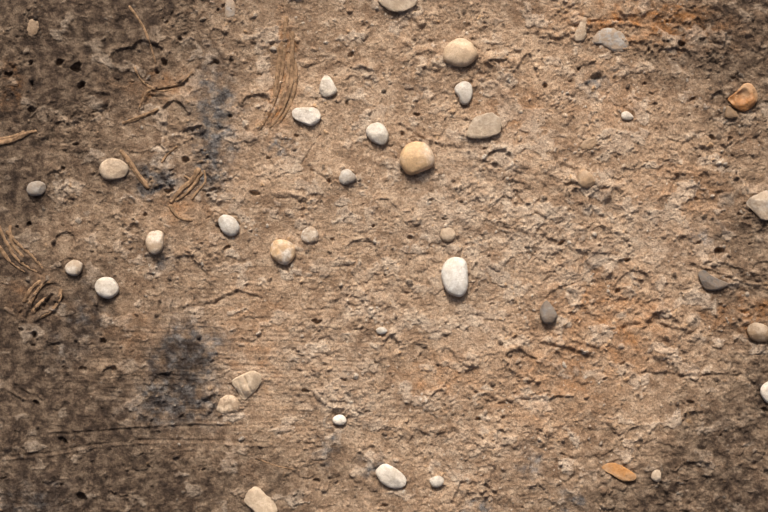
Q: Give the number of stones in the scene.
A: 42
